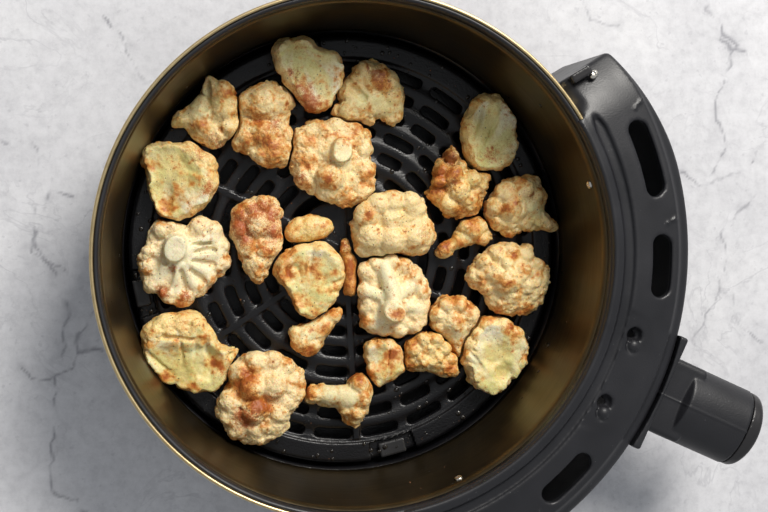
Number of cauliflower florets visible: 26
